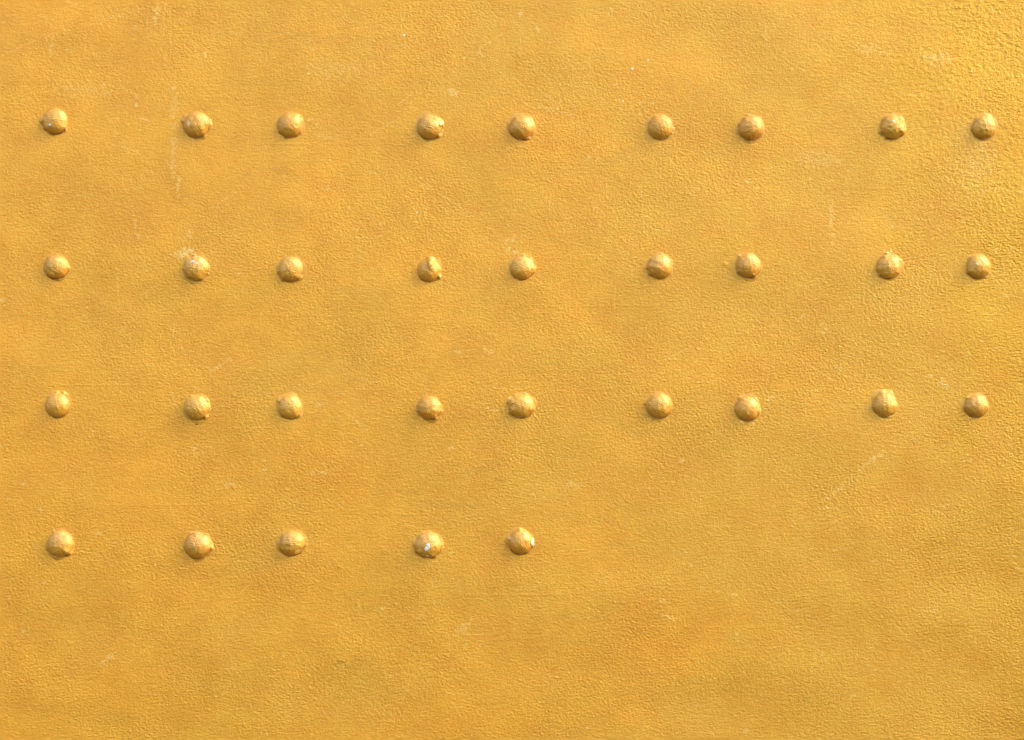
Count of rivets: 32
